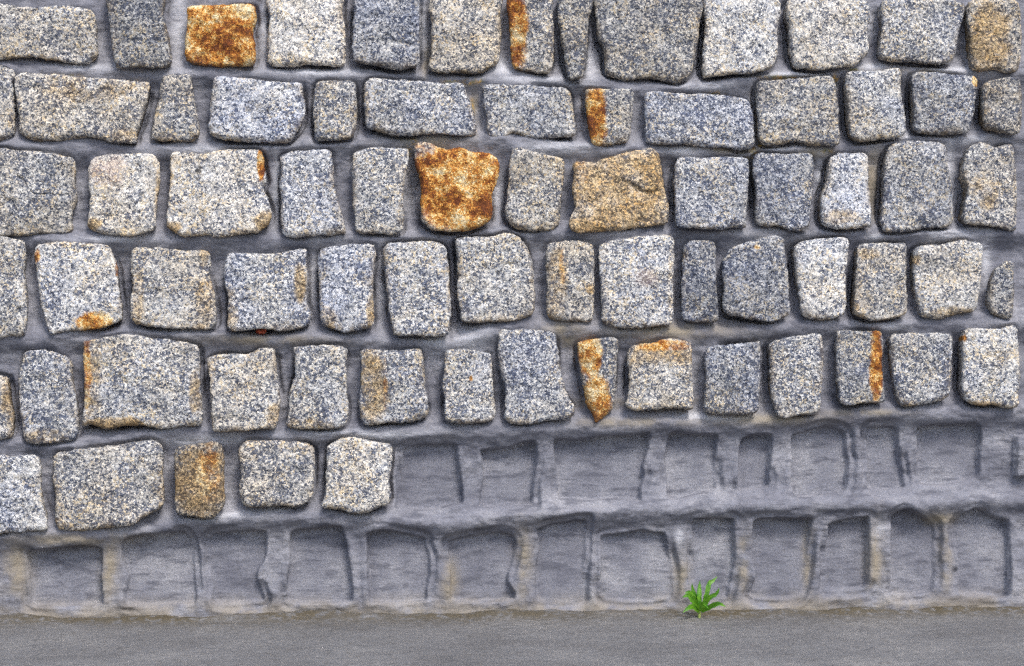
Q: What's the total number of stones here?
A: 74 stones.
